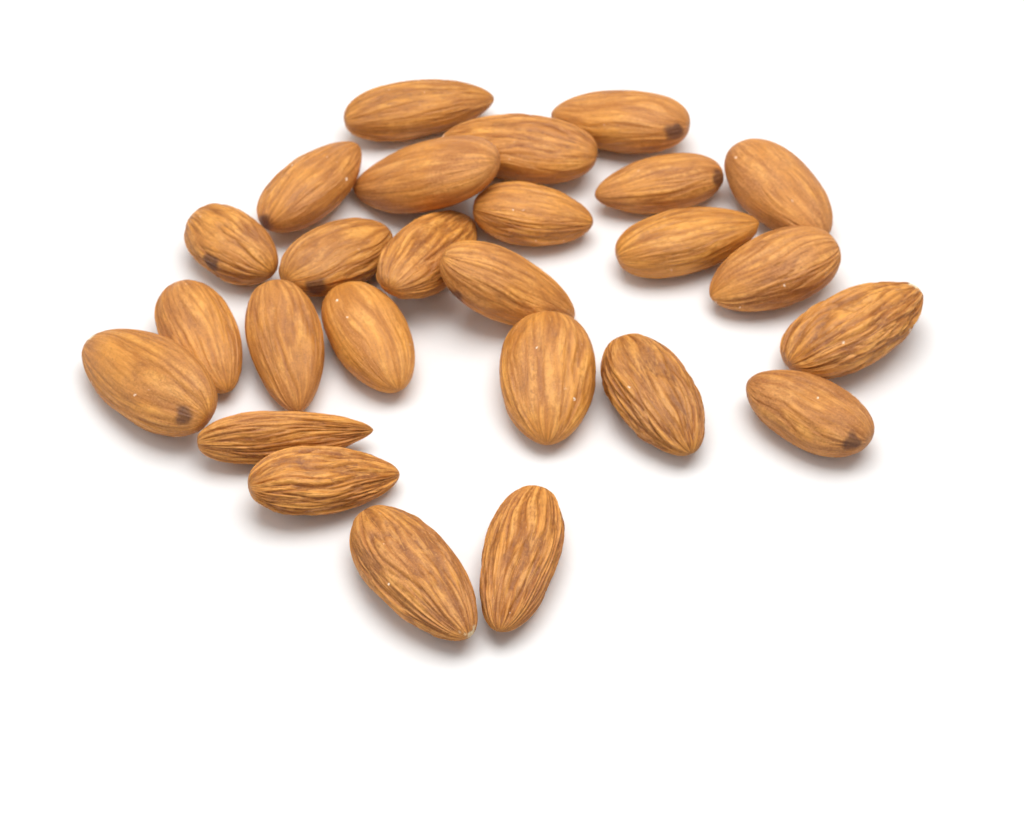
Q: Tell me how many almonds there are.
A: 26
